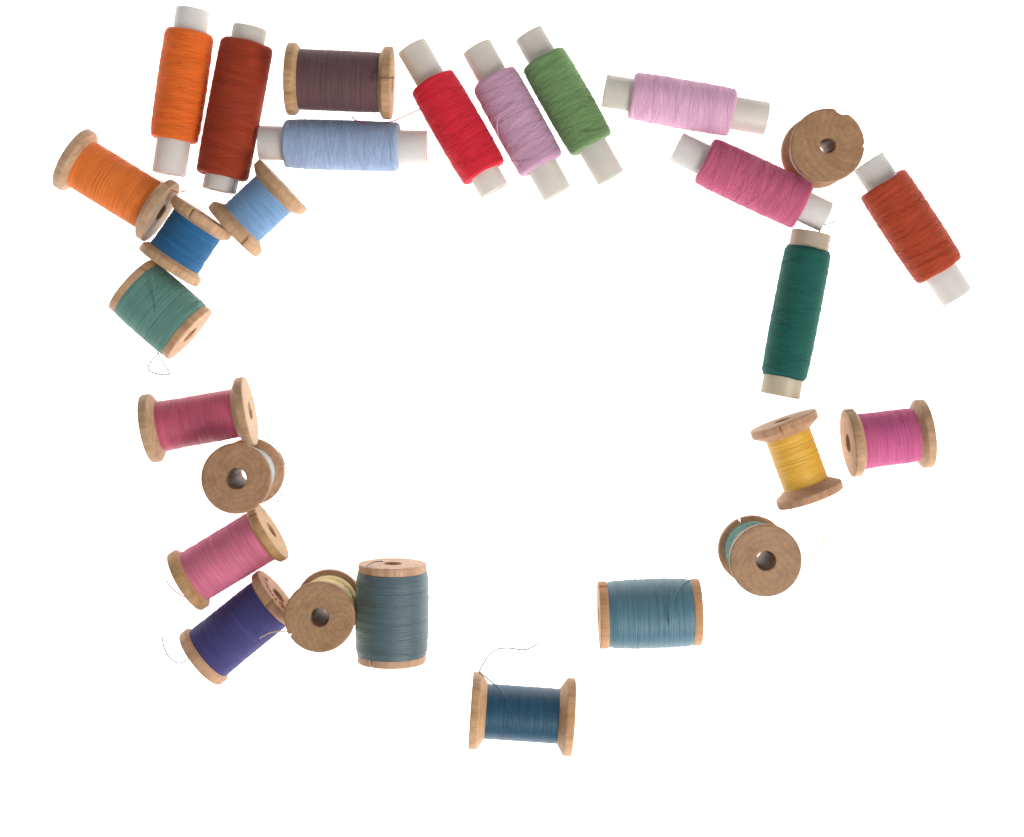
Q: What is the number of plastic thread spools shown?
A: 10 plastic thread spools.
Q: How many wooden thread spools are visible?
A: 17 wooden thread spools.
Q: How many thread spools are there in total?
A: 27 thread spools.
